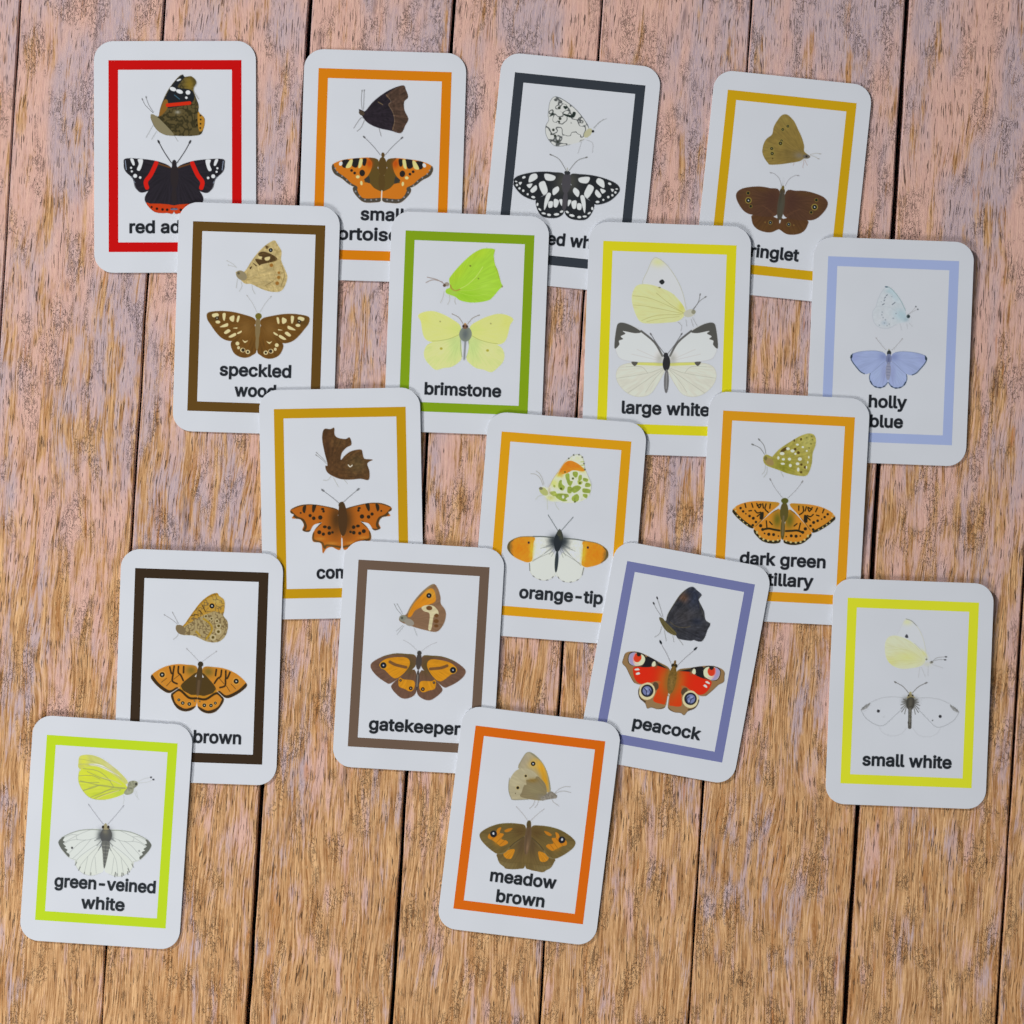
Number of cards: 17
